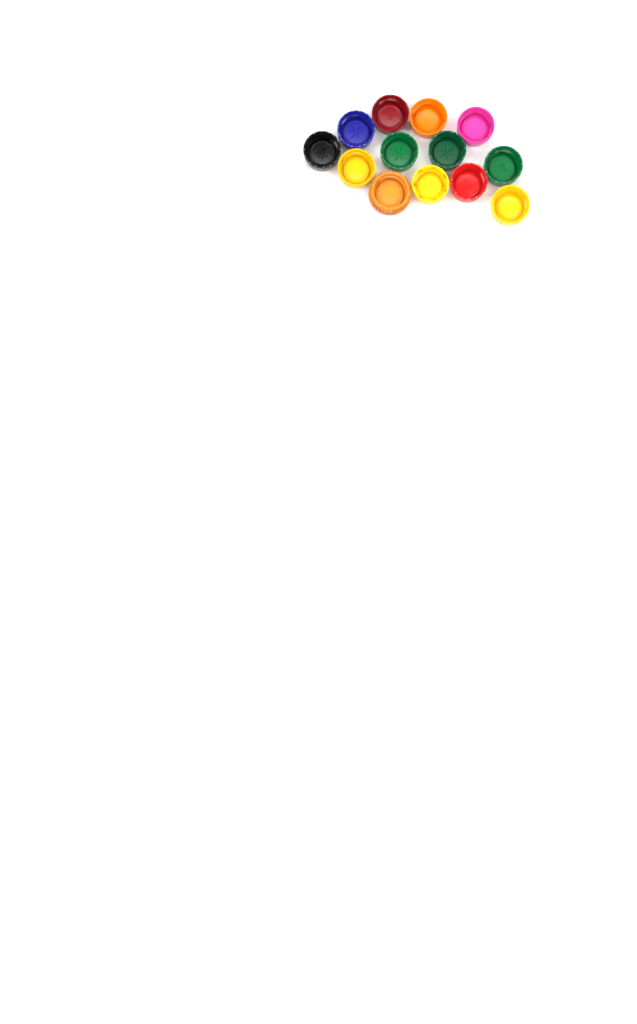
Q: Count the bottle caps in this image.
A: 13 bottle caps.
